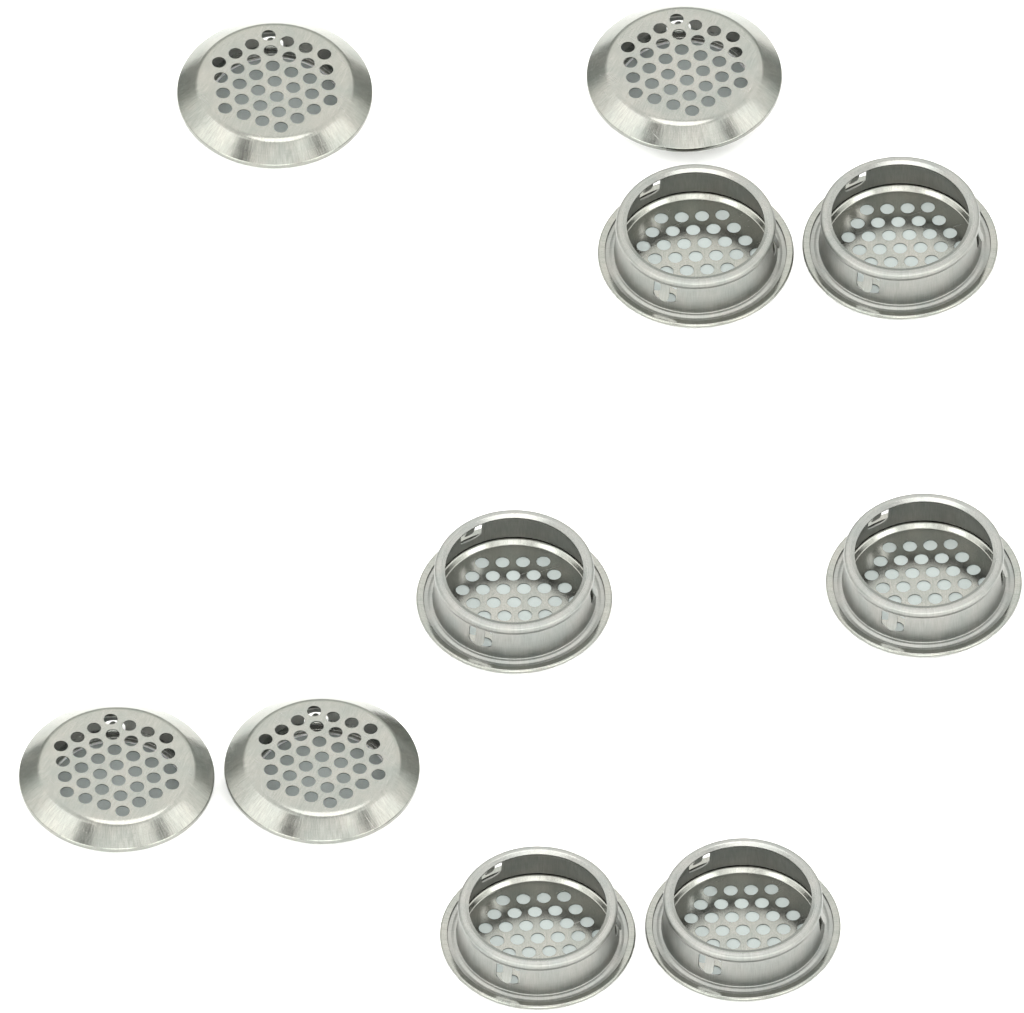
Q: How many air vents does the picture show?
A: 10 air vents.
